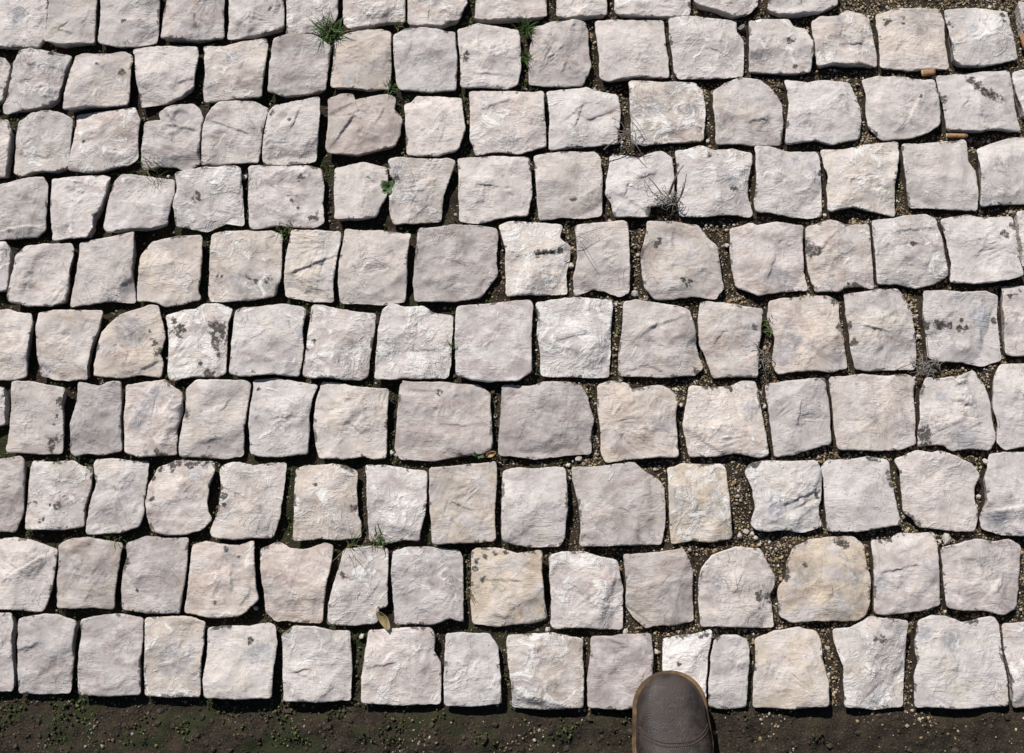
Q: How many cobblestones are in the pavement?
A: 152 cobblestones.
